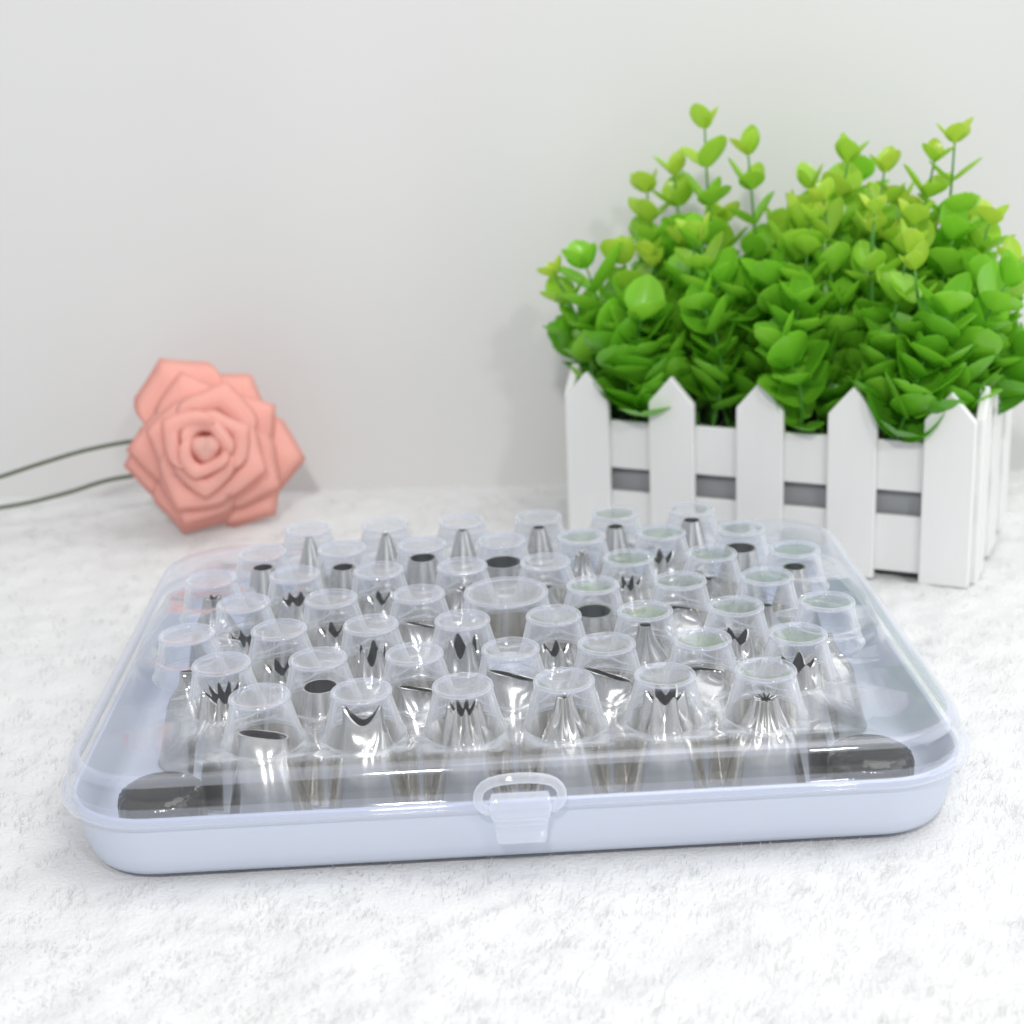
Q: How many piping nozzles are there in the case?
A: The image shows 48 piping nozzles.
